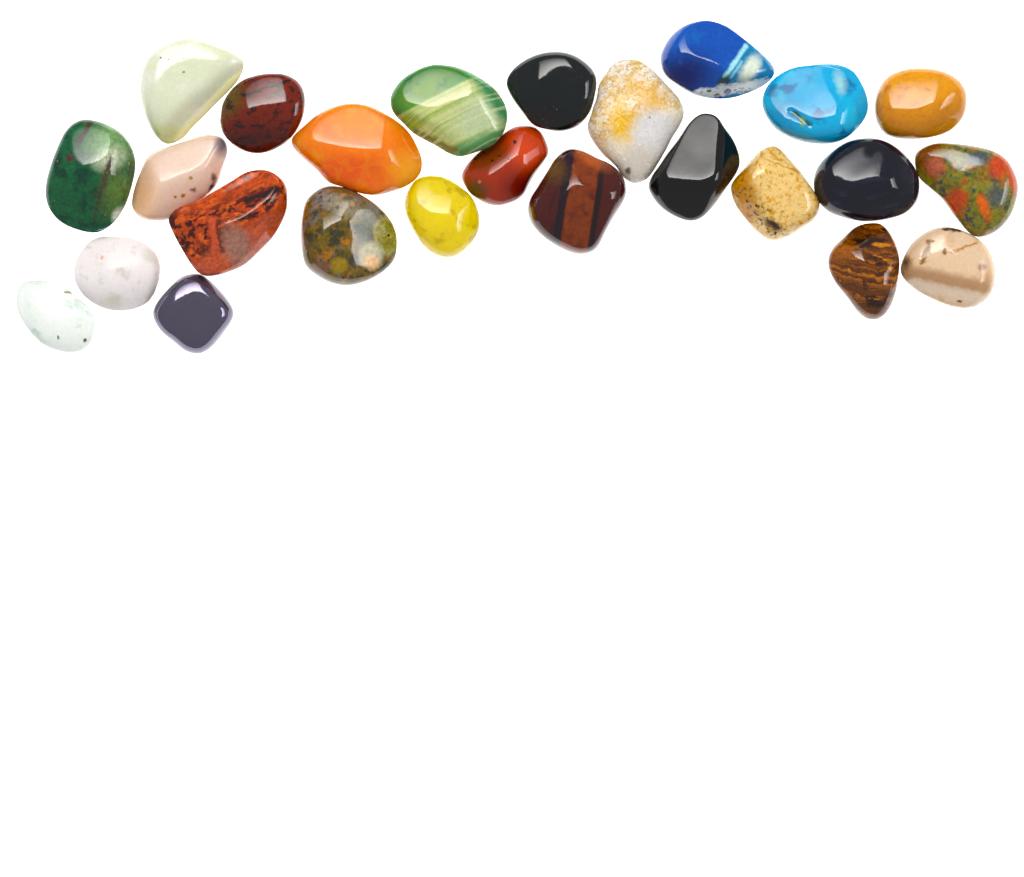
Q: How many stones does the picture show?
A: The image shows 25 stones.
